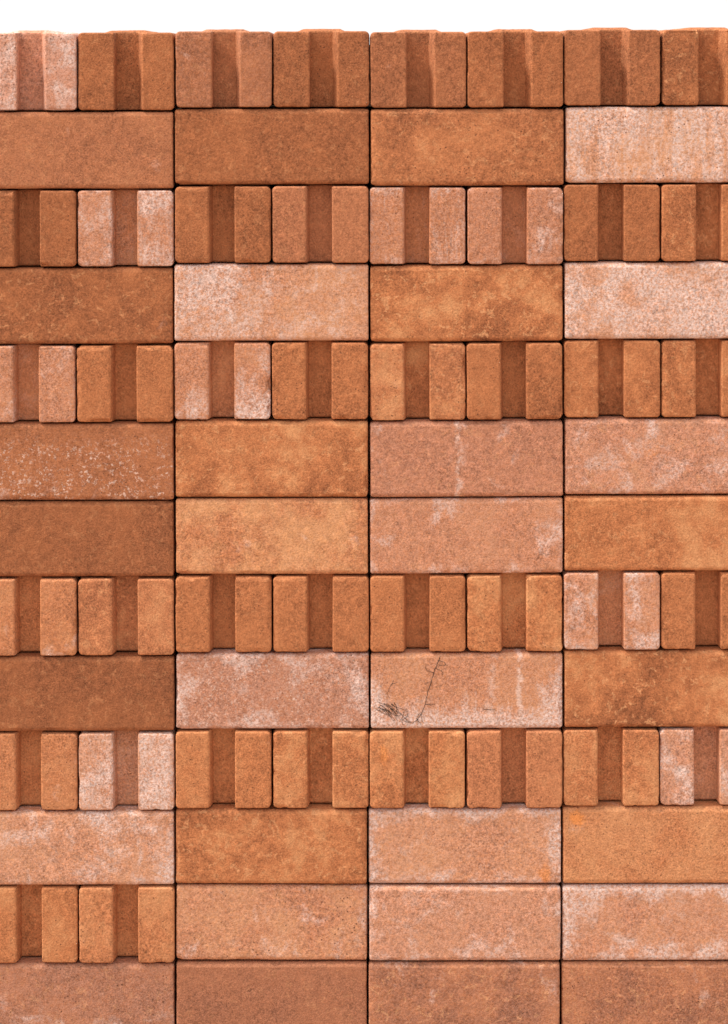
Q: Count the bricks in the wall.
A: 73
